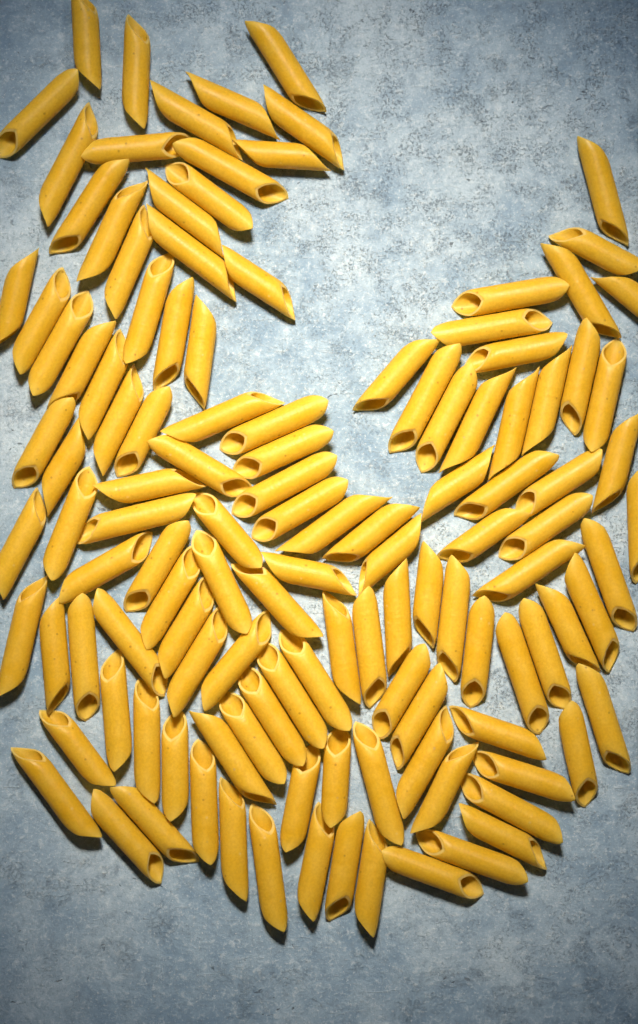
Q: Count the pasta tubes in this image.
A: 124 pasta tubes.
